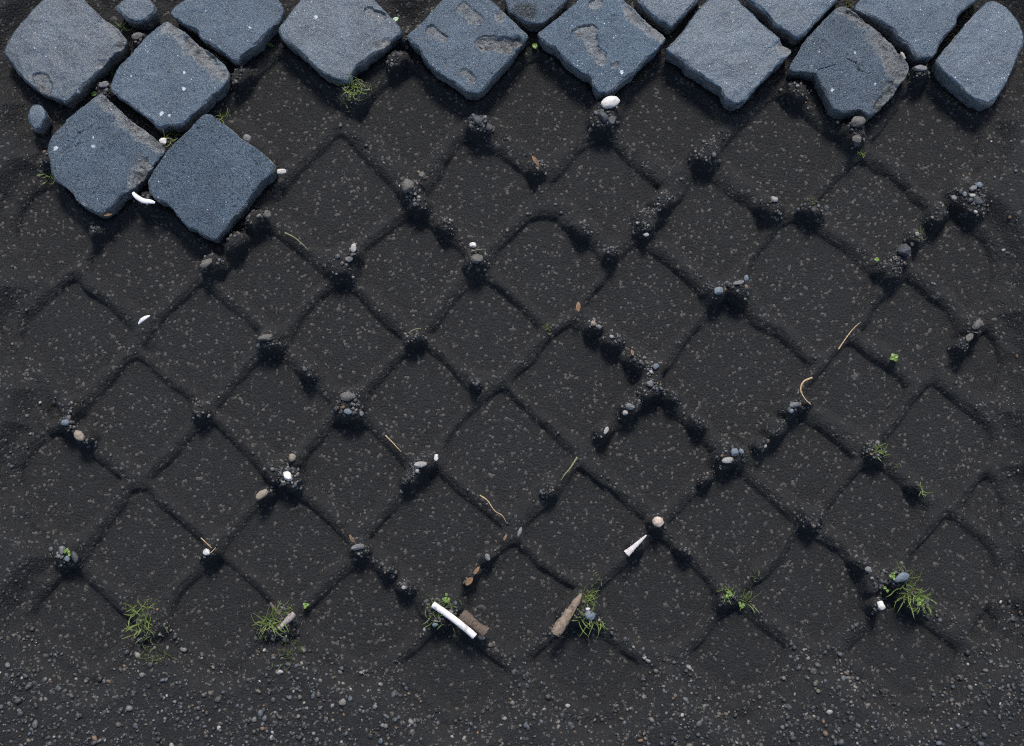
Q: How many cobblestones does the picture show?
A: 17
